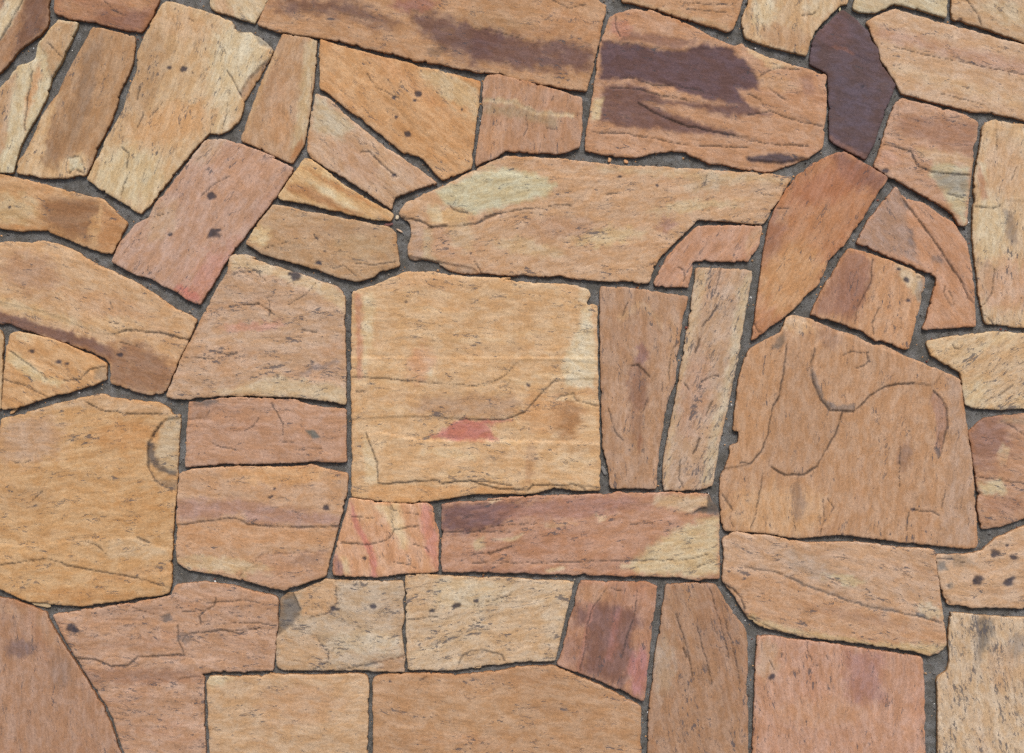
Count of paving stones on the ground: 56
